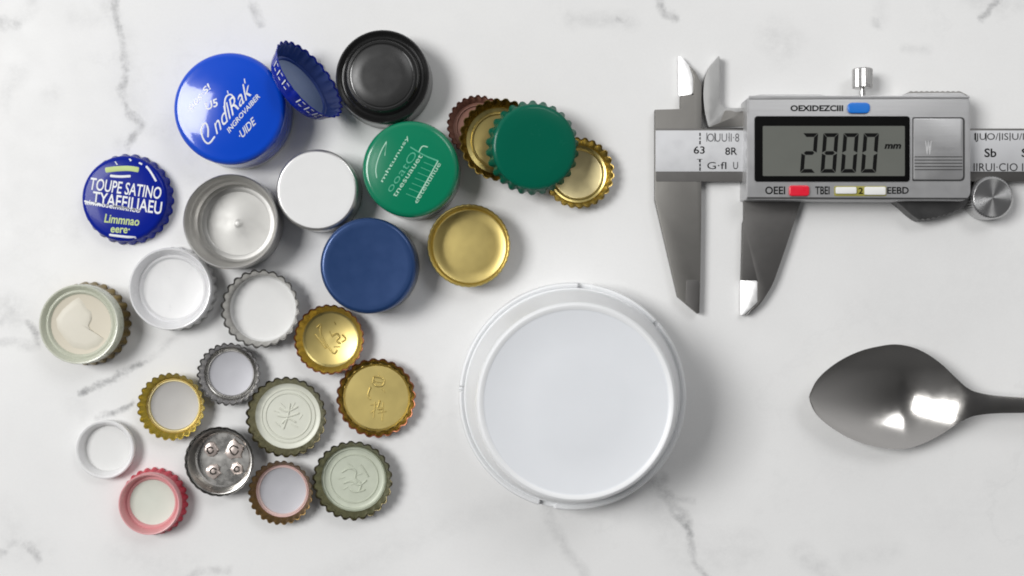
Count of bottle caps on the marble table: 26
